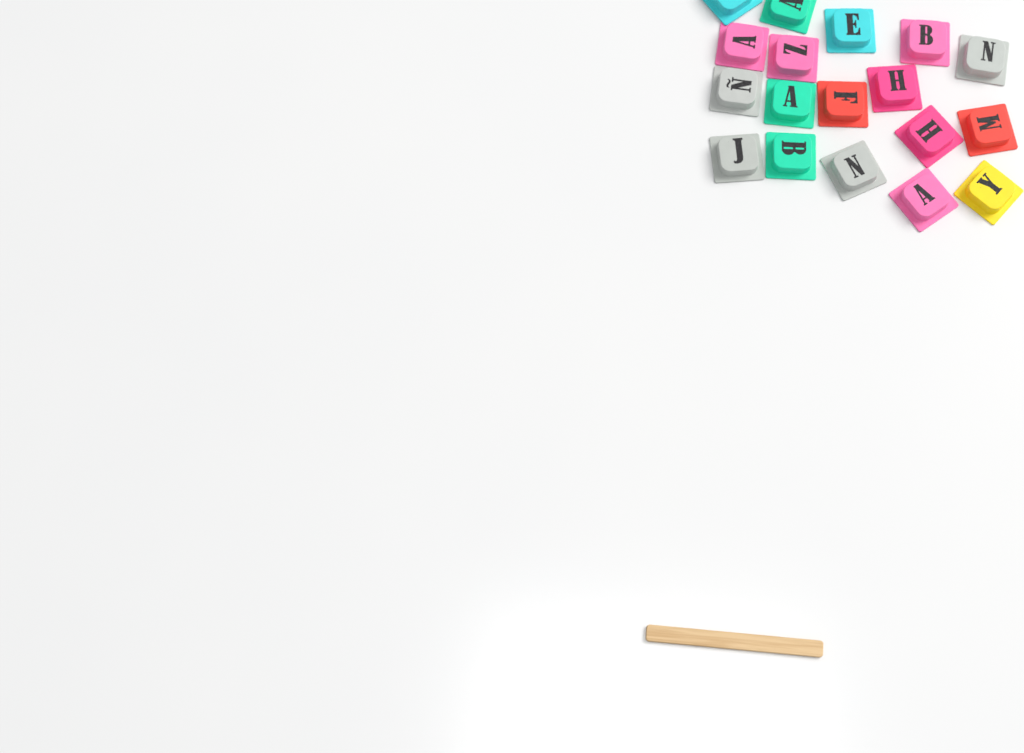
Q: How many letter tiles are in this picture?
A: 18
